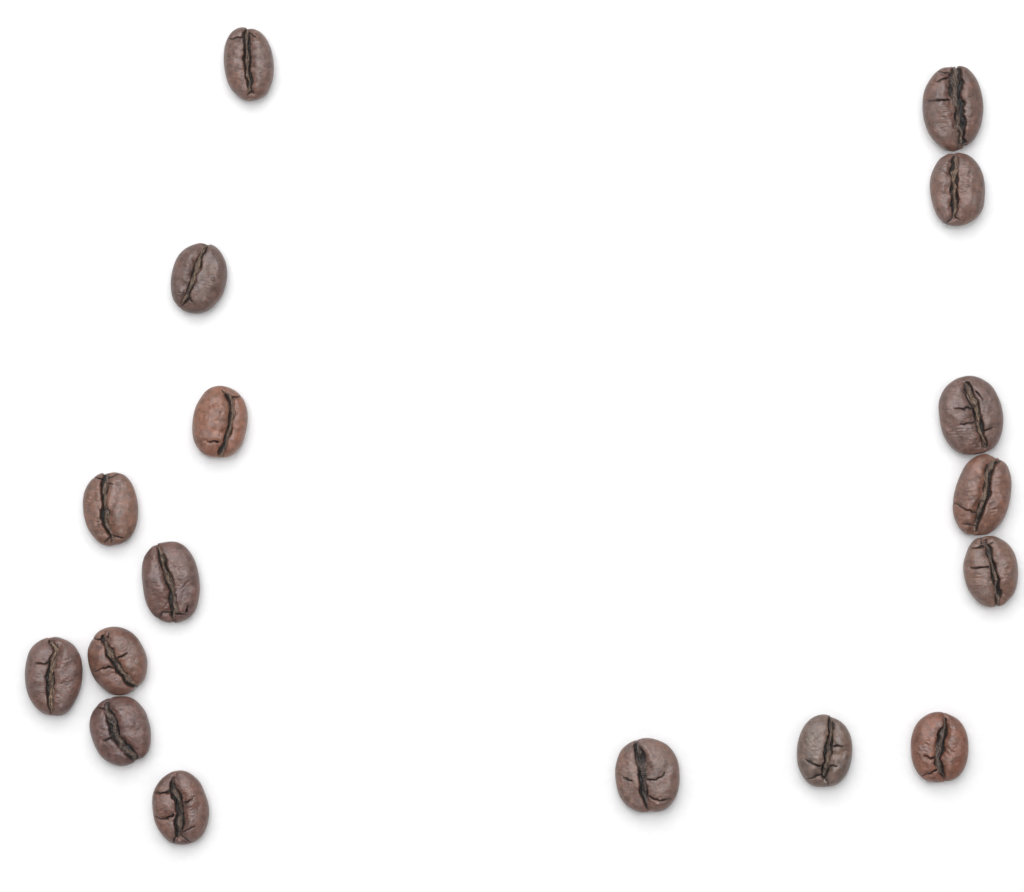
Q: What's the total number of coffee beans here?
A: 17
